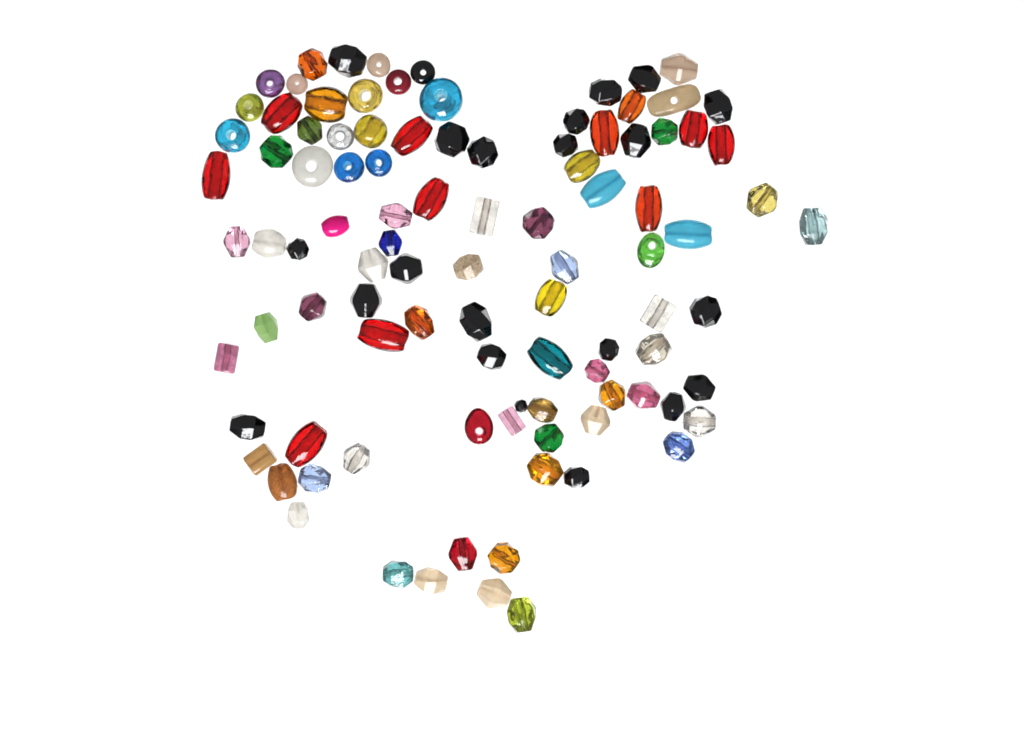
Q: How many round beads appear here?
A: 14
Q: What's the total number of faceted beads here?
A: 57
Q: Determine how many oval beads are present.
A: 23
